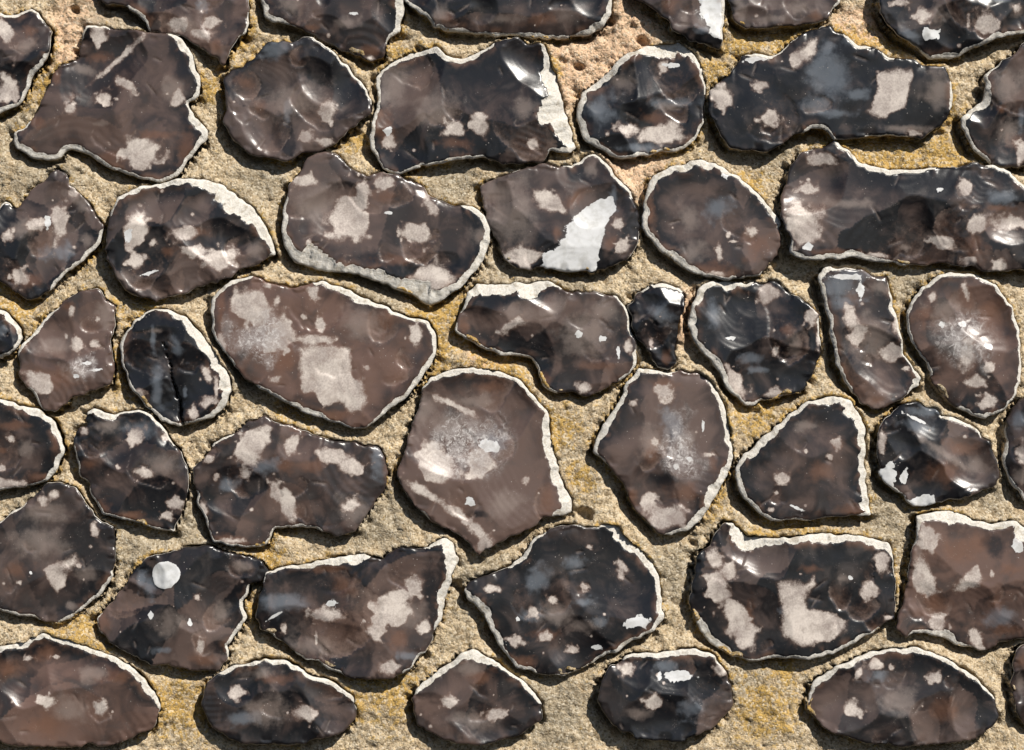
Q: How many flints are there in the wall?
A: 48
